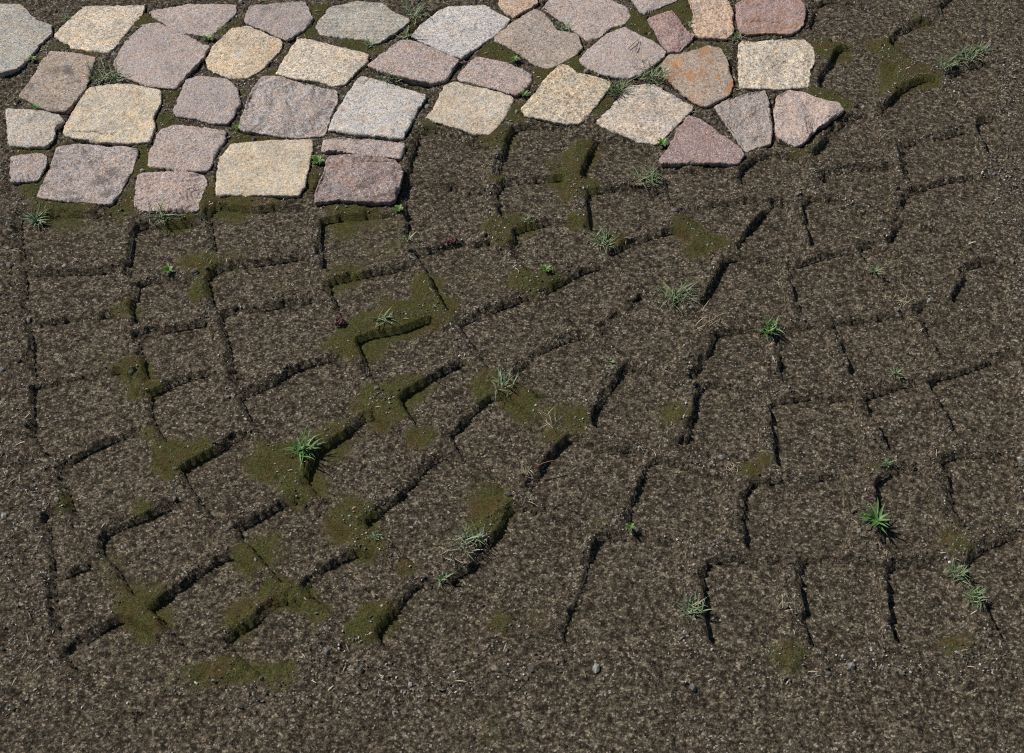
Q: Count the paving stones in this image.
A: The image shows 40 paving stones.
